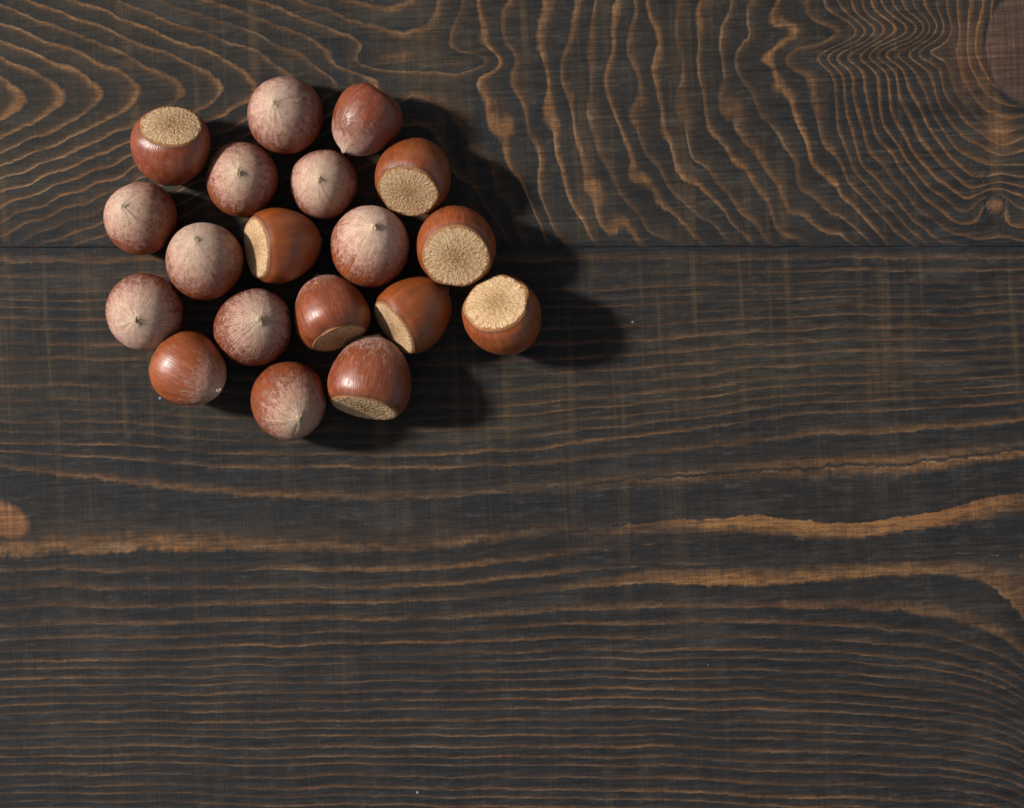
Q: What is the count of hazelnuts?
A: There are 19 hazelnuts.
